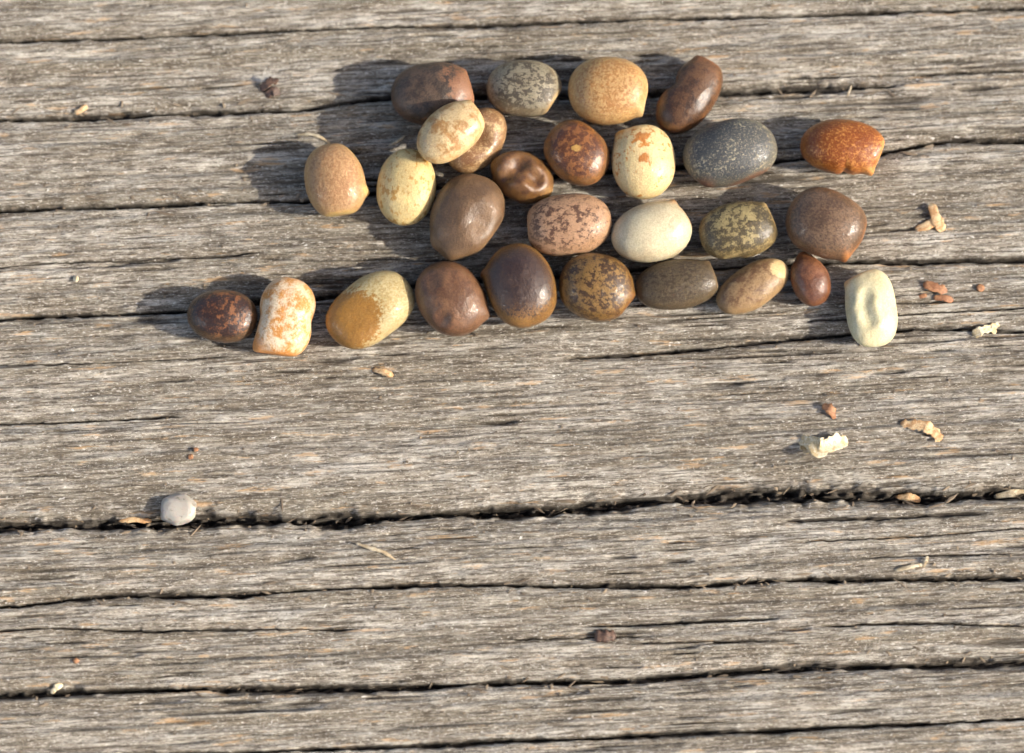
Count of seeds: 28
